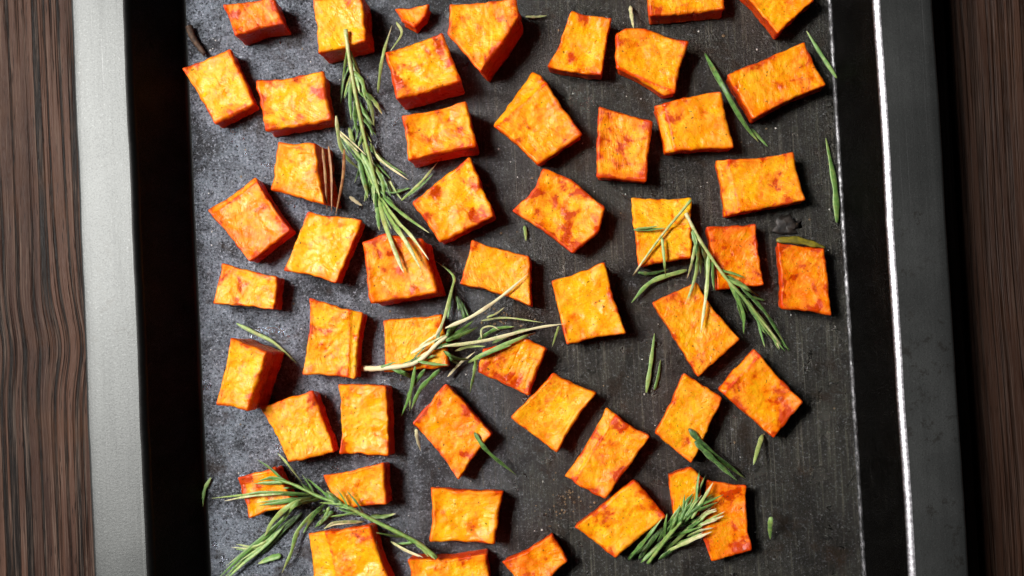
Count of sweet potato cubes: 50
